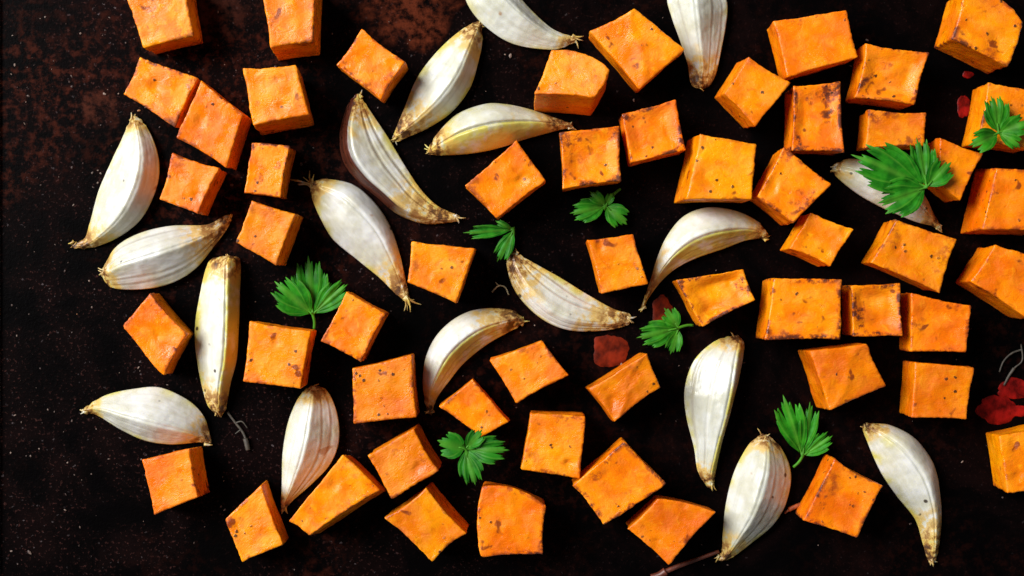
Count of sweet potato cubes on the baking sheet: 54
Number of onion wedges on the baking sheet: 18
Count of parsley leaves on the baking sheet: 8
